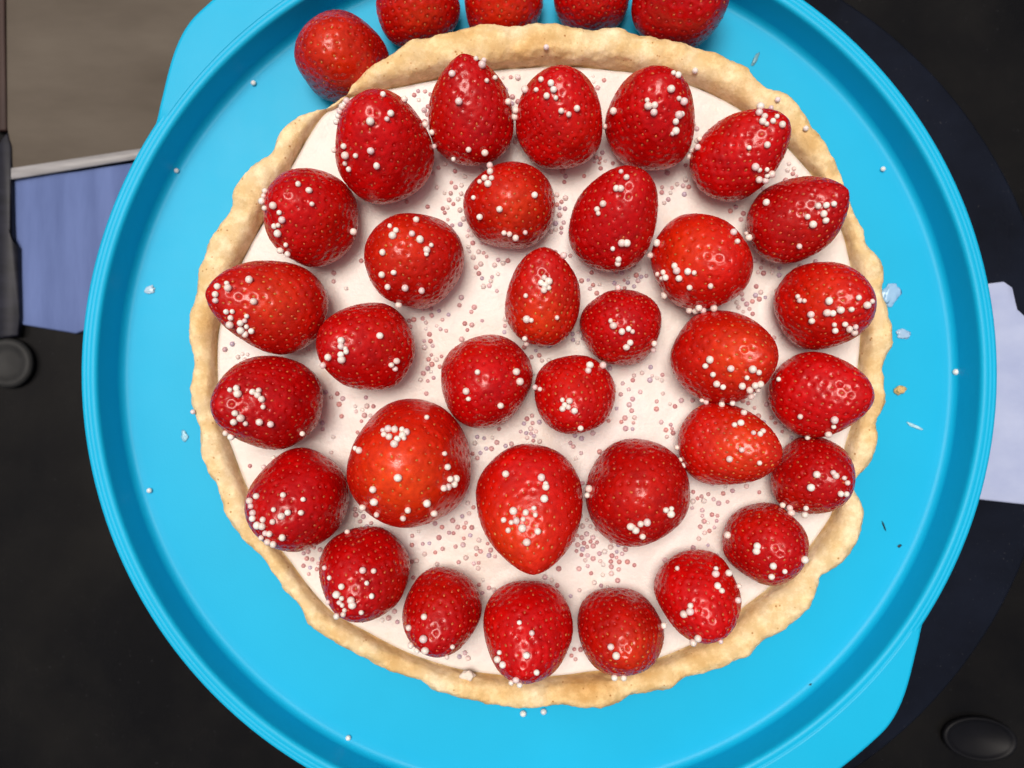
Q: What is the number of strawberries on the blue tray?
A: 38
